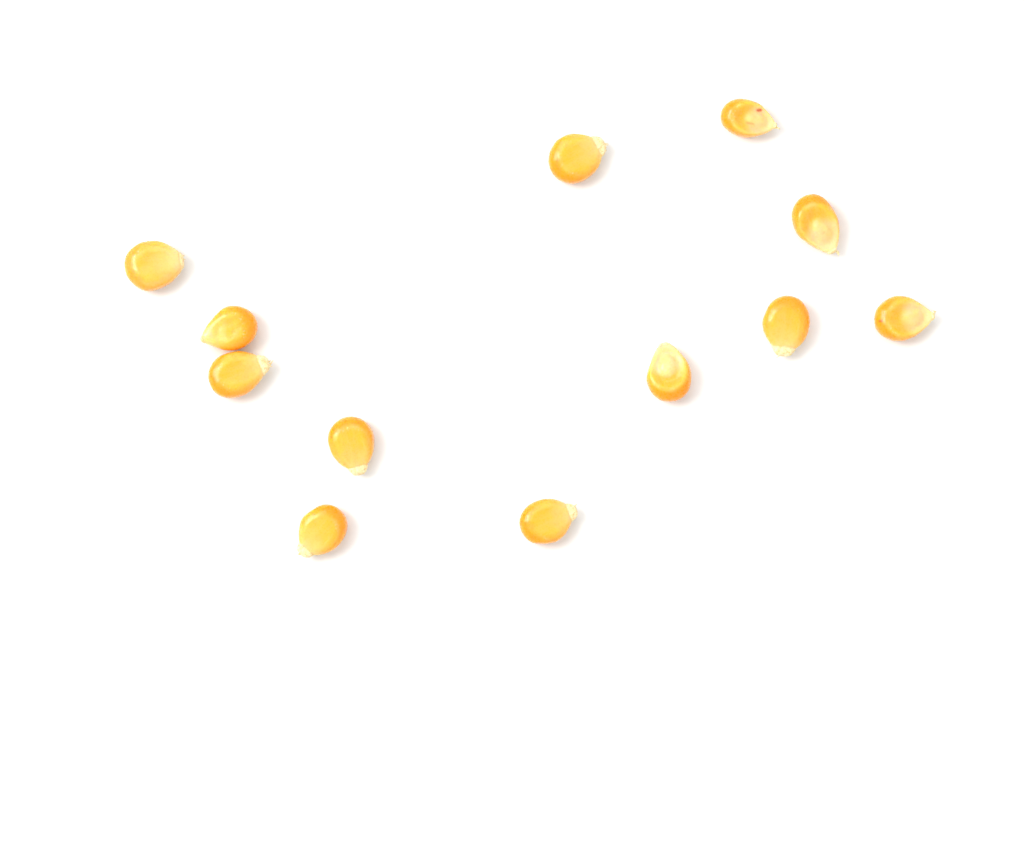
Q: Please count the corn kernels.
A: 12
